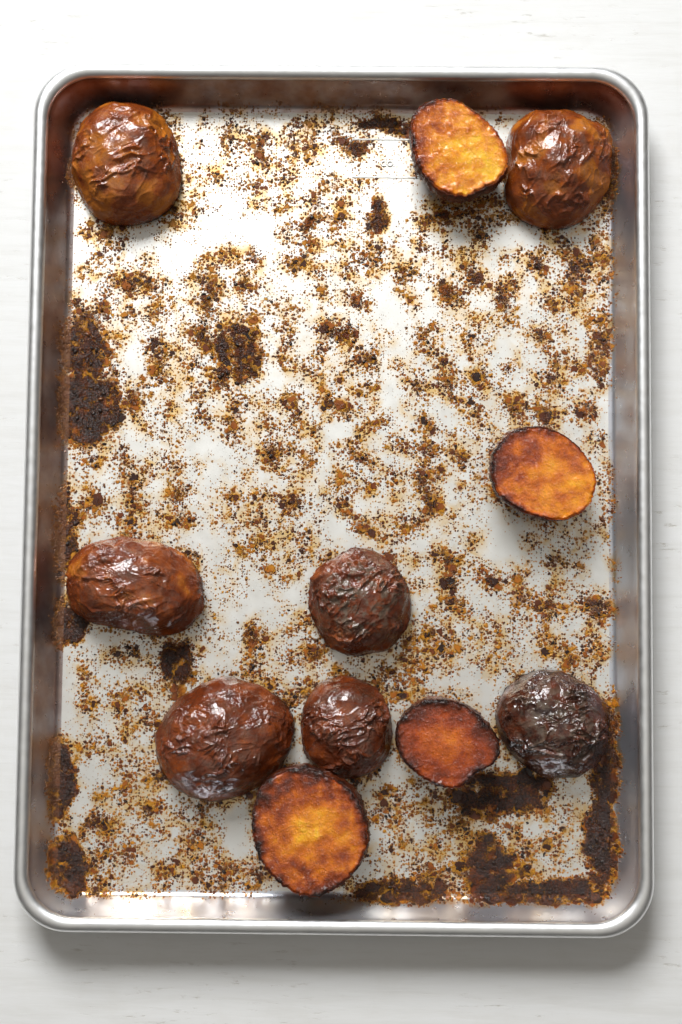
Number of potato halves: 11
